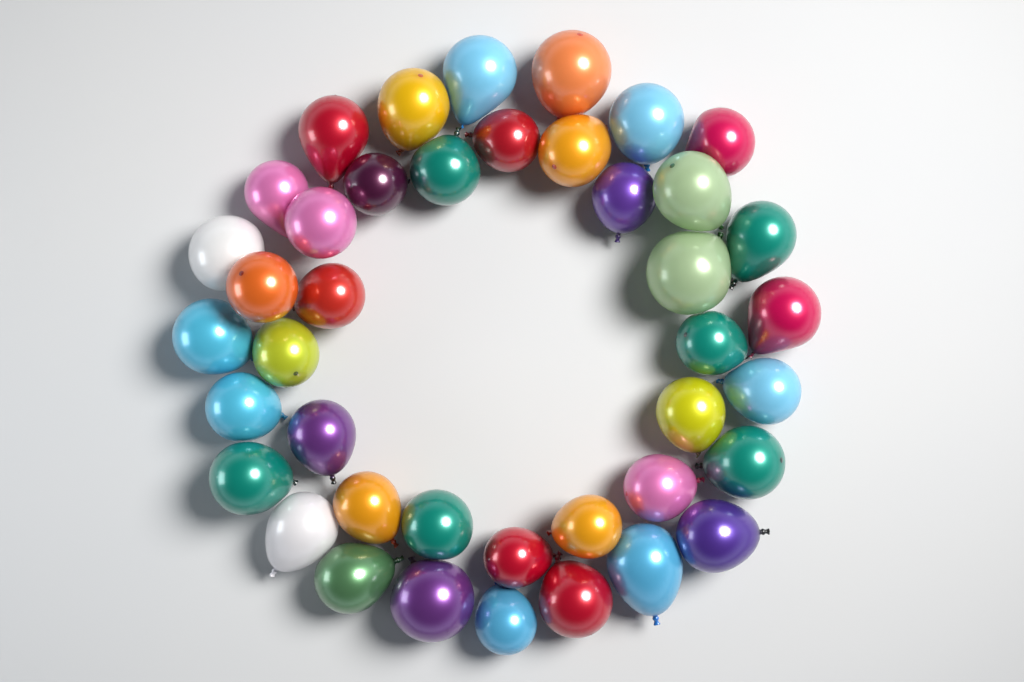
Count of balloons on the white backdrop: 41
